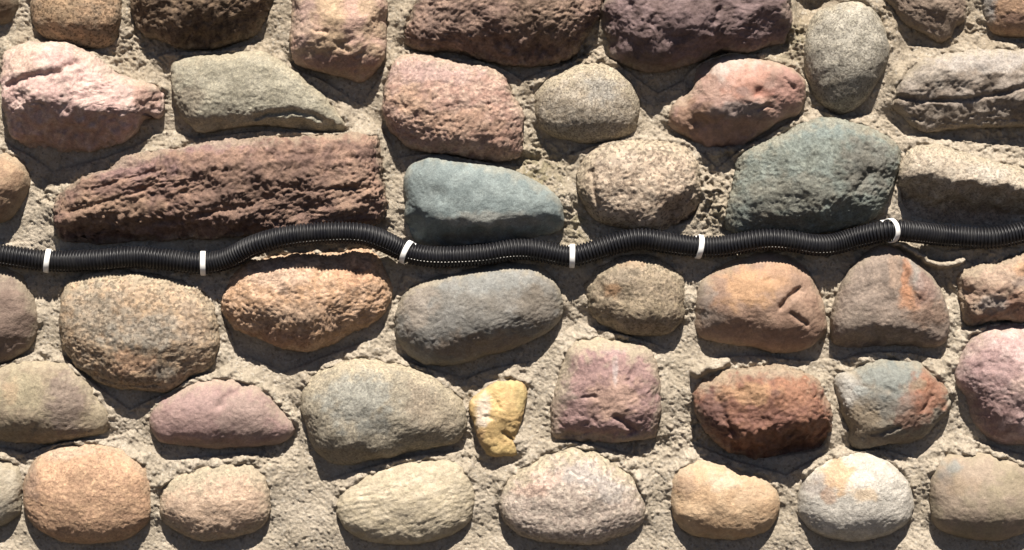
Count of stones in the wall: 45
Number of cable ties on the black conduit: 6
